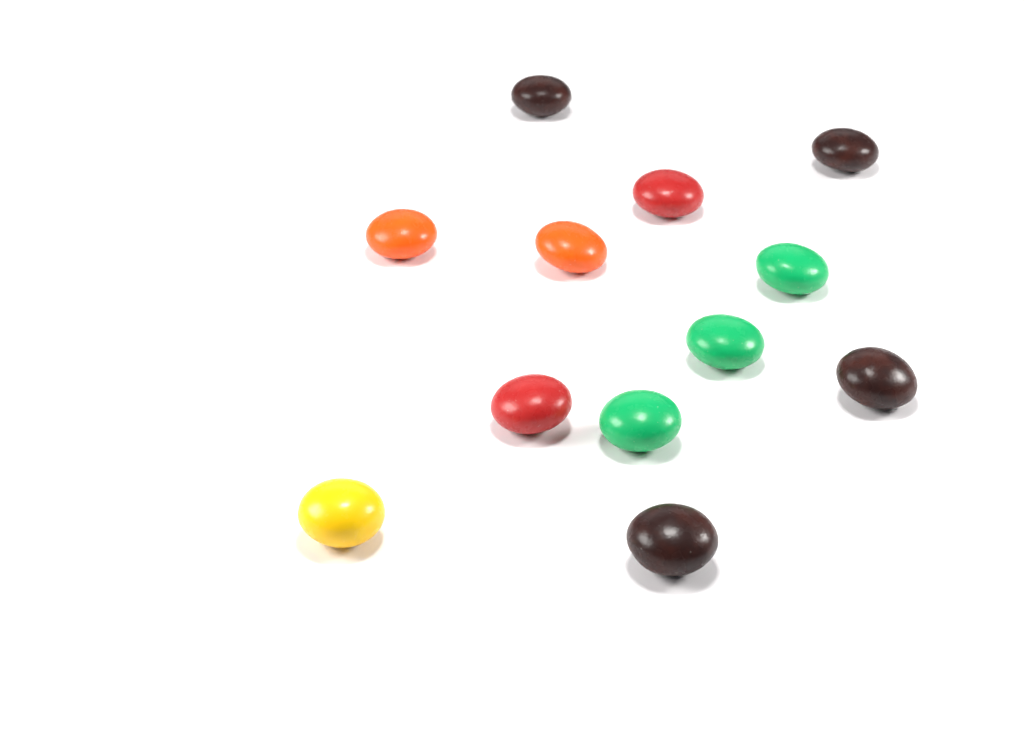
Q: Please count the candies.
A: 12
